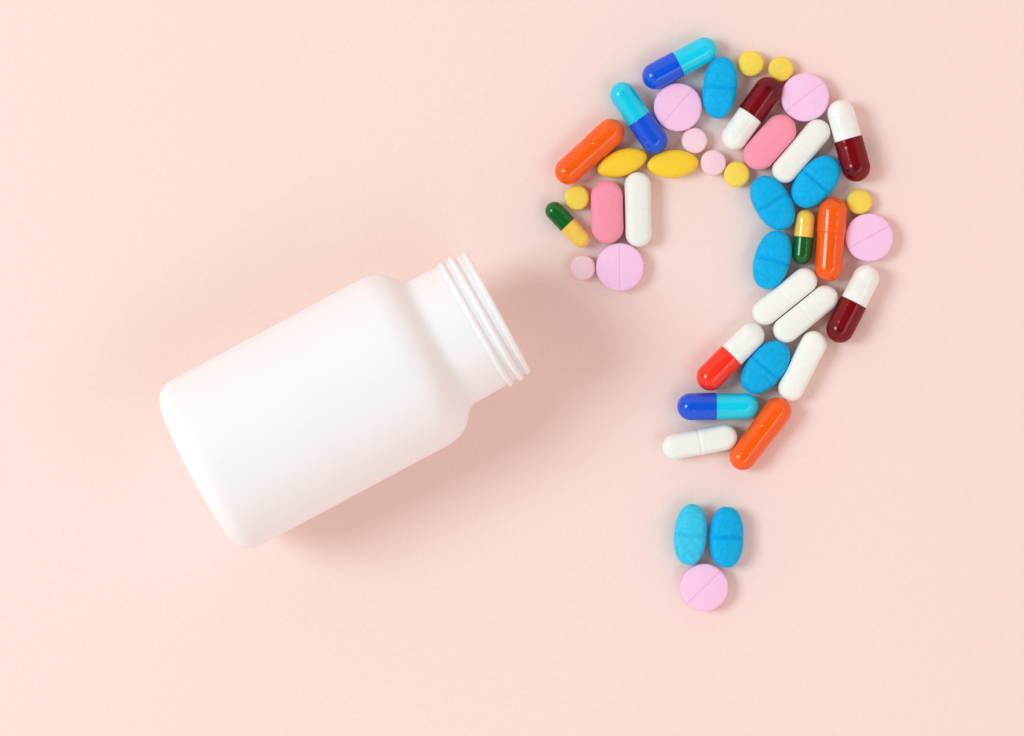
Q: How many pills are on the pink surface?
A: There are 42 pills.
